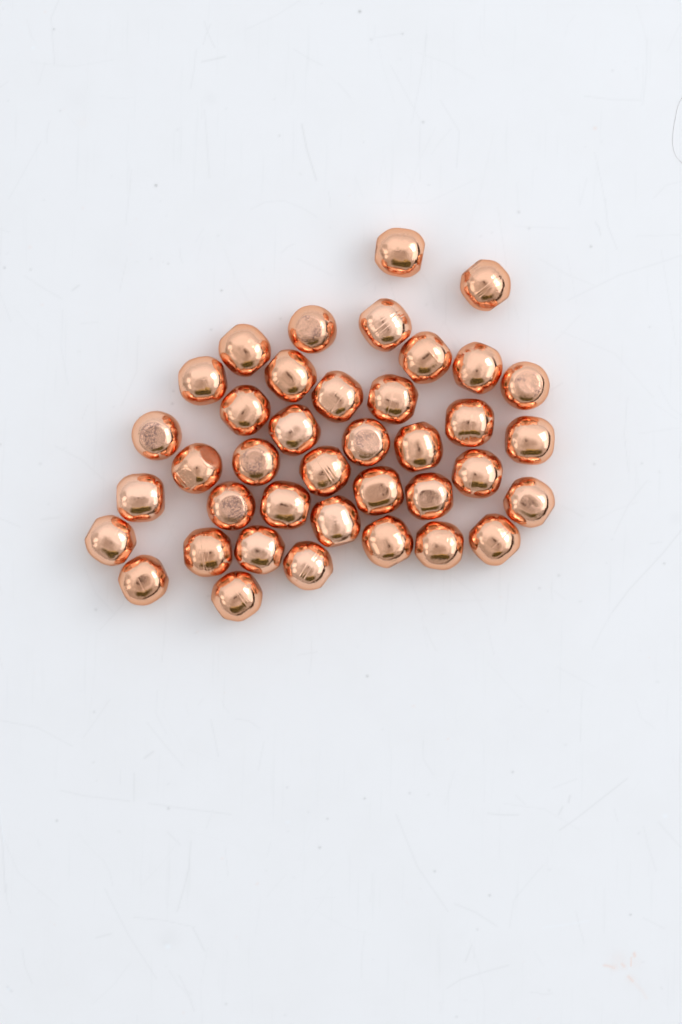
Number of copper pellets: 39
